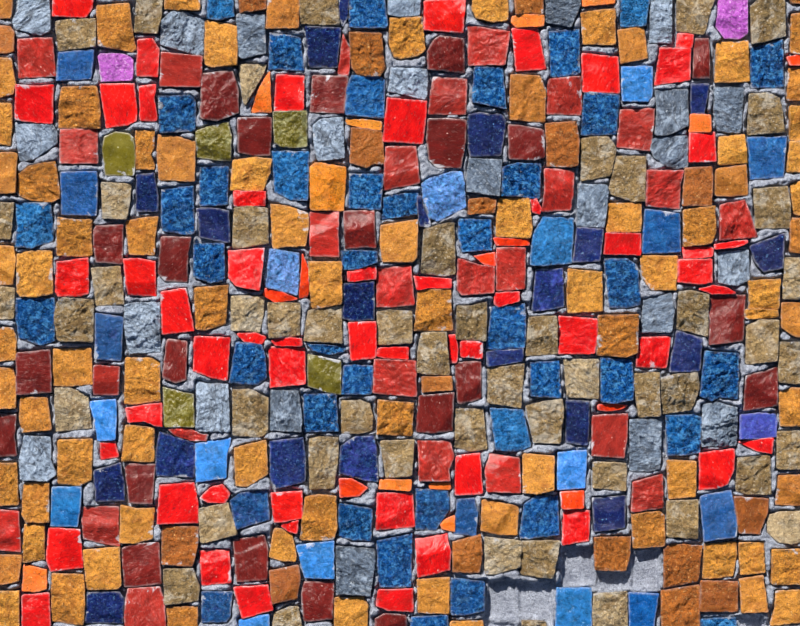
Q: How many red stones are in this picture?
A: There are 110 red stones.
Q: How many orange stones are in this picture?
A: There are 107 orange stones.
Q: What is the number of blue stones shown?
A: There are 81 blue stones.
